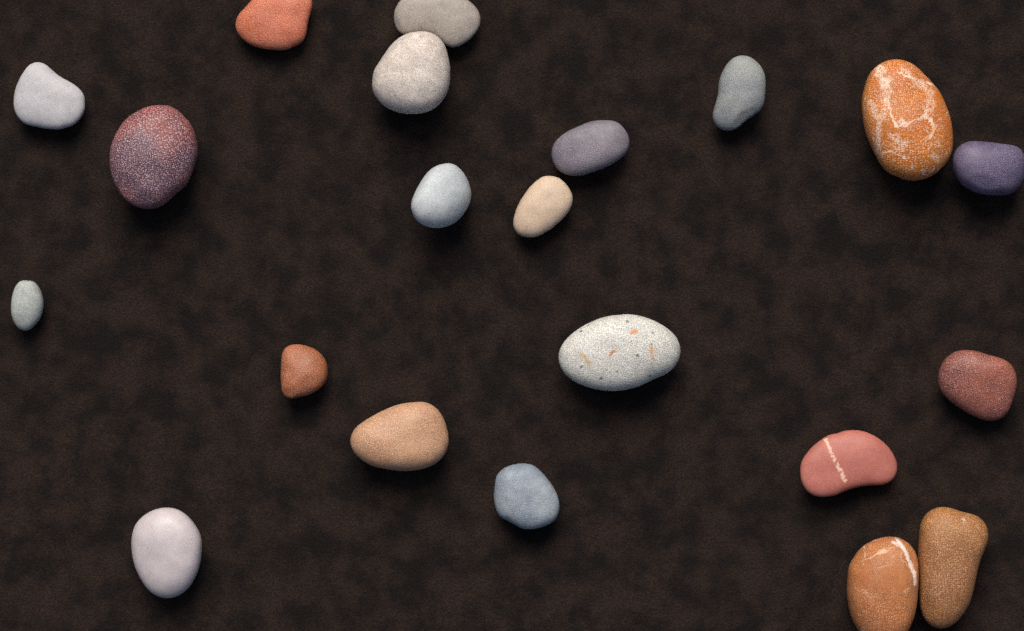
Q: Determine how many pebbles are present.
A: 21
